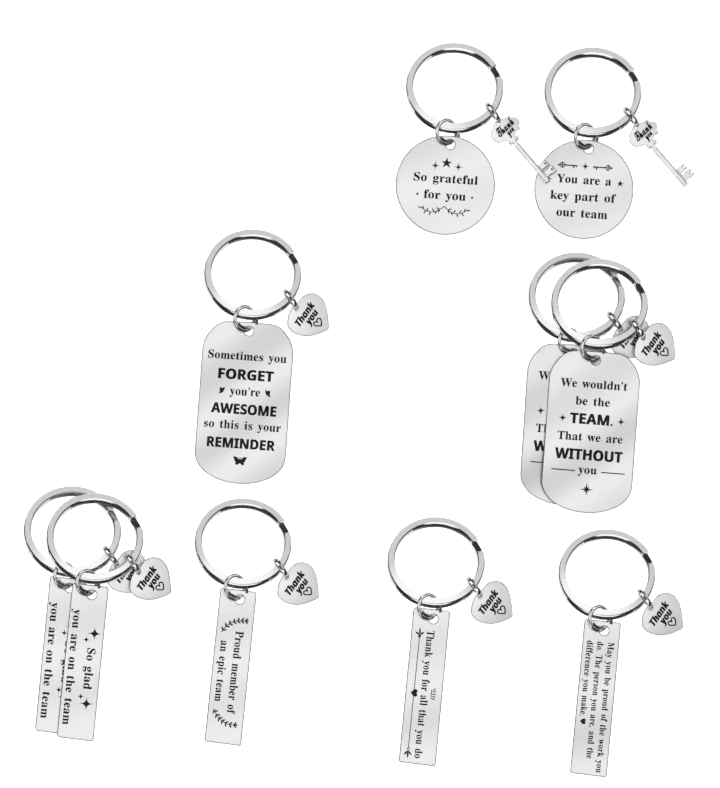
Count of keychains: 10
